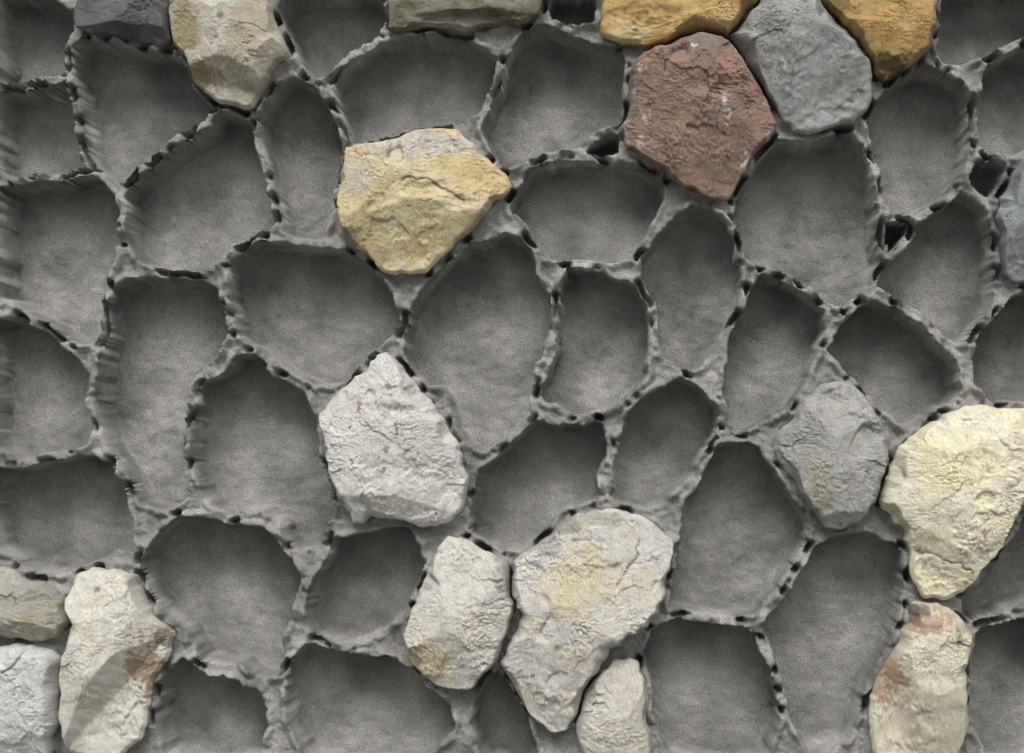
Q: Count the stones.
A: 19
